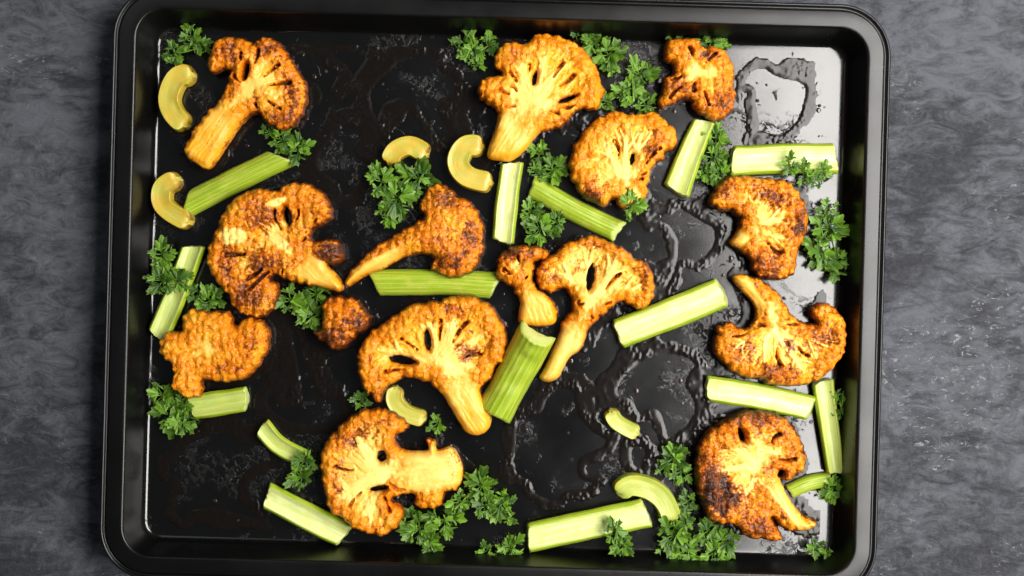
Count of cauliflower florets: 15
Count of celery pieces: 23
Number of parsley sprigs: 30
